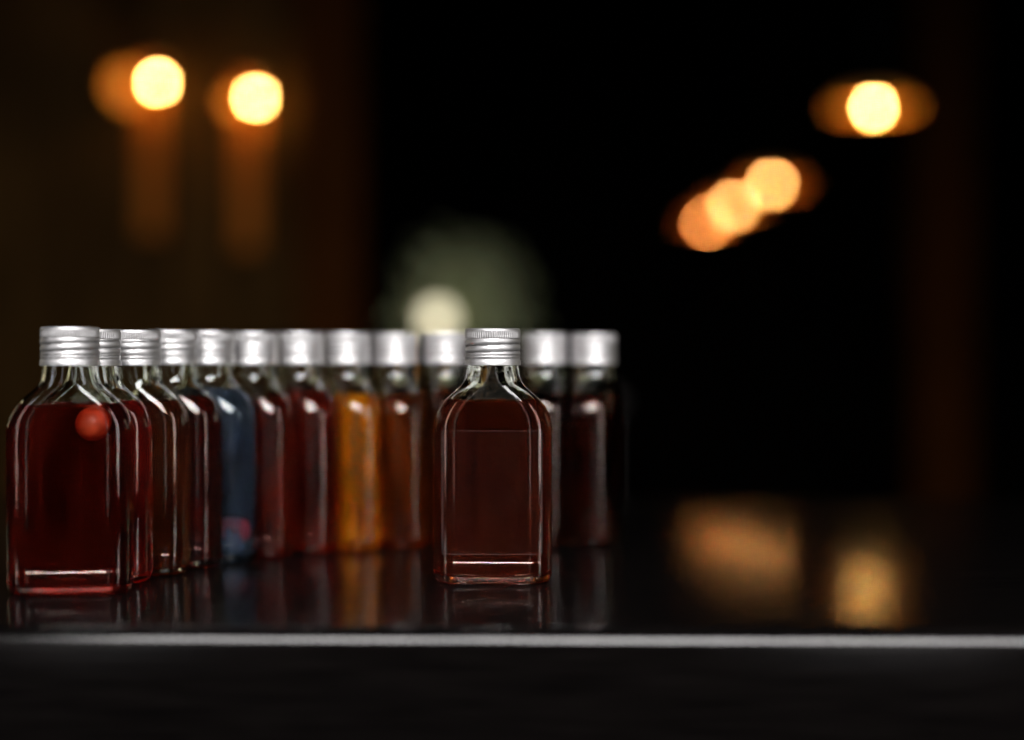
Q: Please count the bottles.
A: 13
